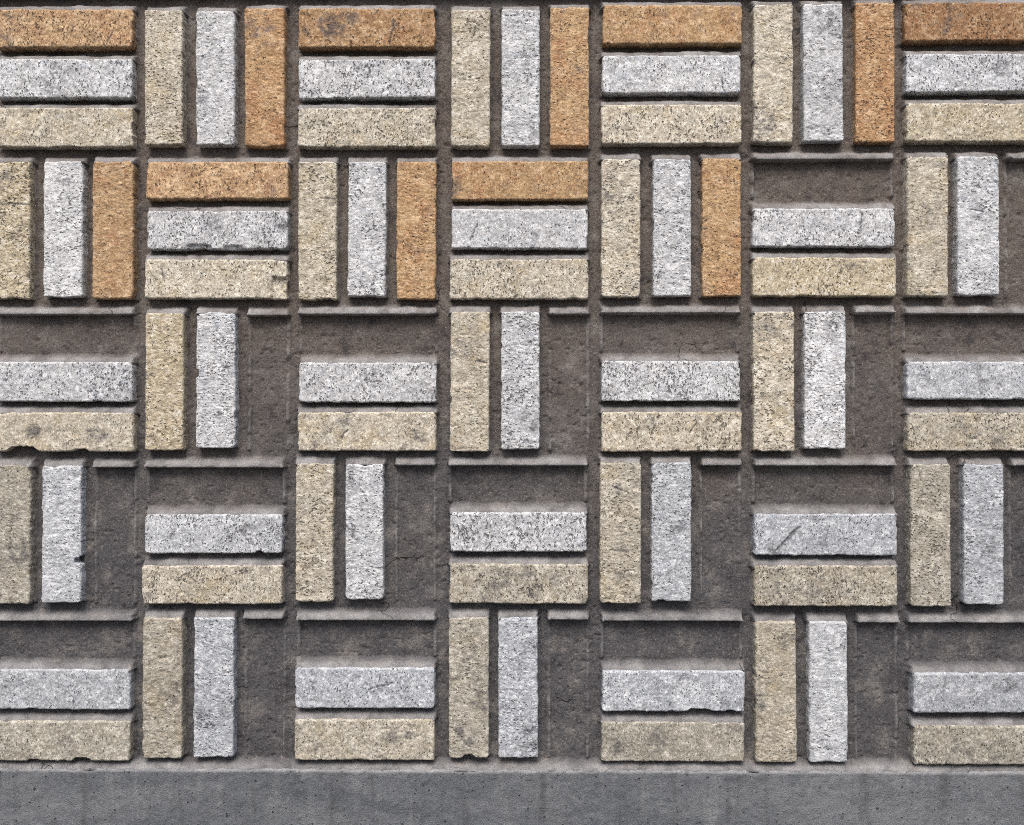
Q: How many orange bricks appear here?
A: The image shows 12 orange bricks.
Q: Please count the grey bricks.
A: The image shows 35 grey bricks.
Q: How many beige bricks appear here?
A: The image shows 35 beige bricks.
